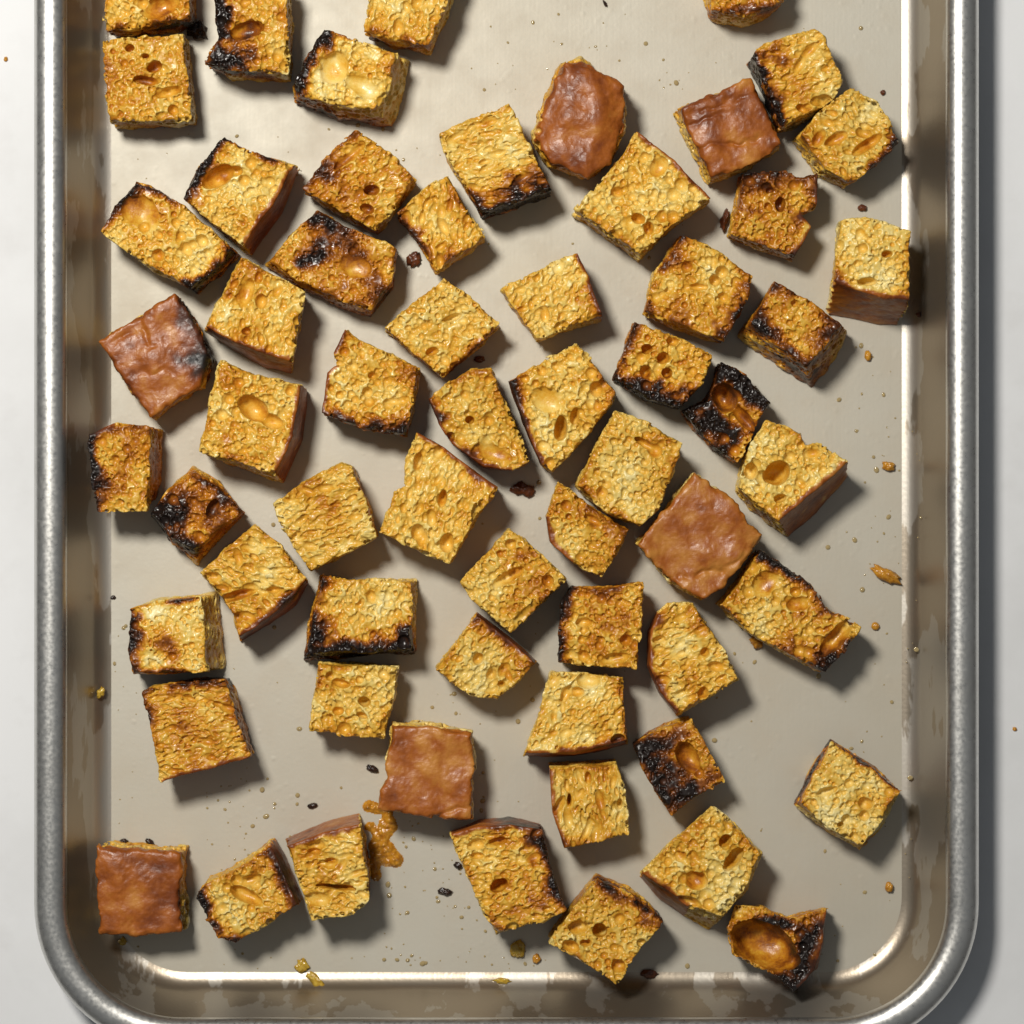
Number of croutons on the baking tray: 61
